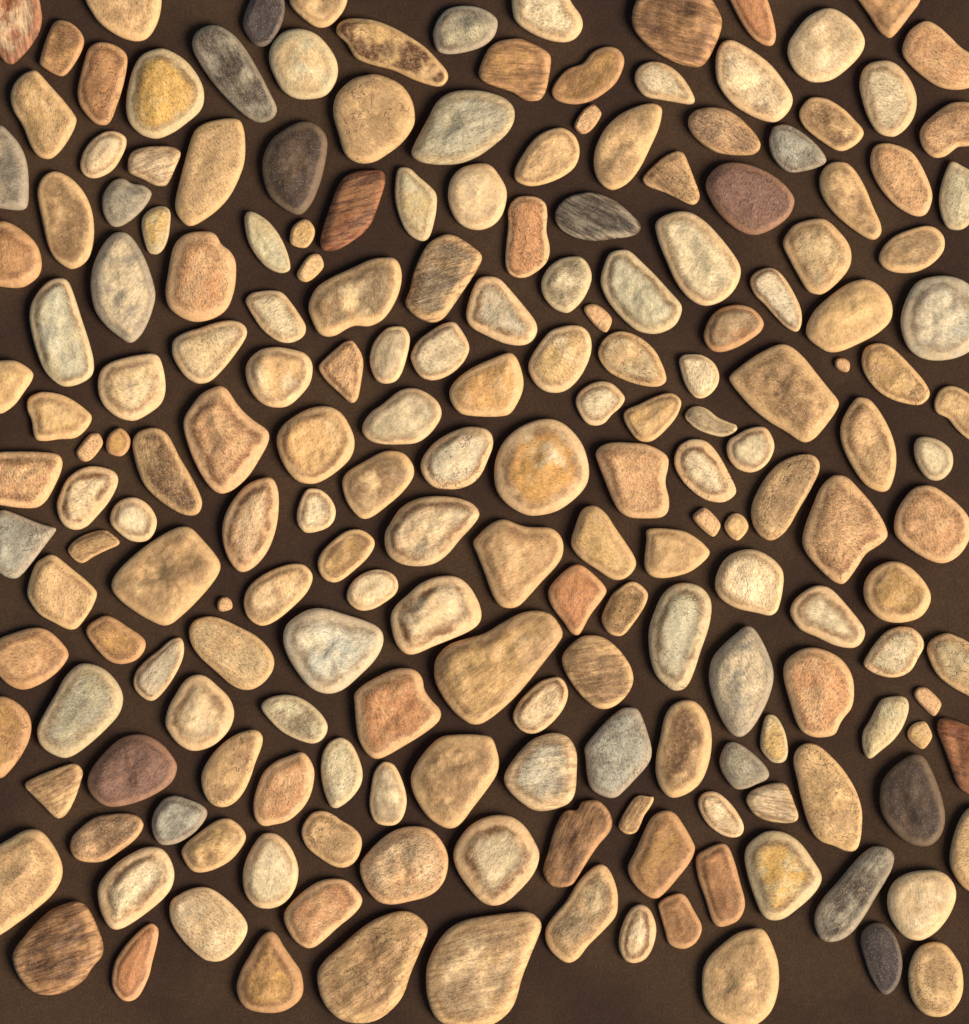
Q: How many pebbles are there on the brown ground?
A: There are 200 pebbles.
